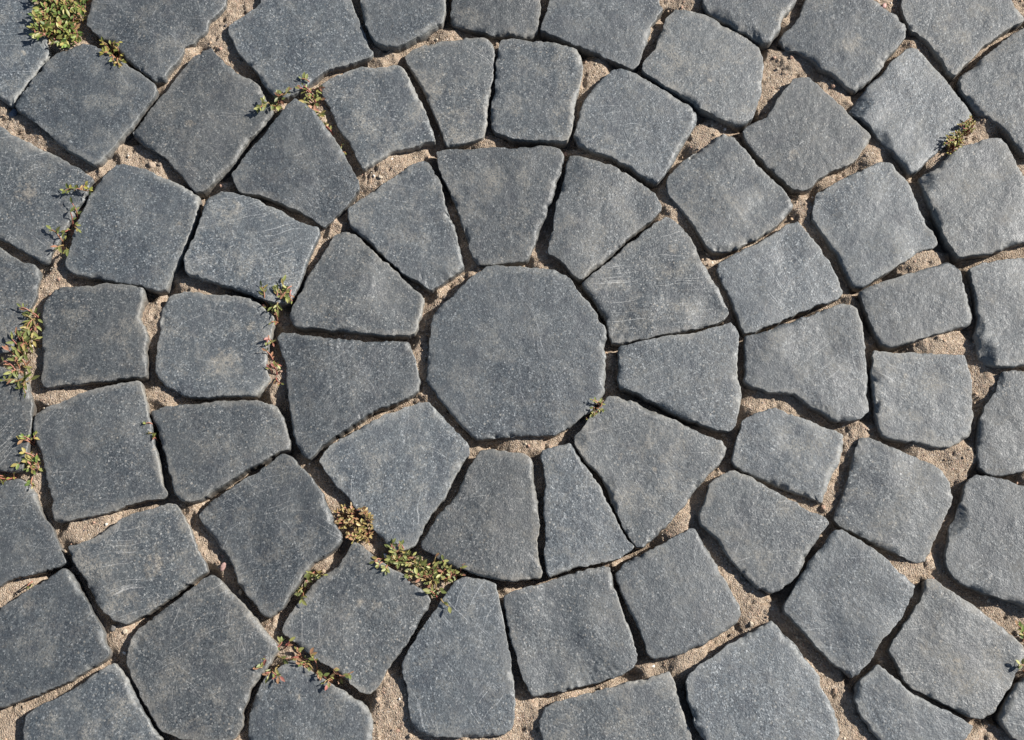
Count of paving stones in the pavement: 71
